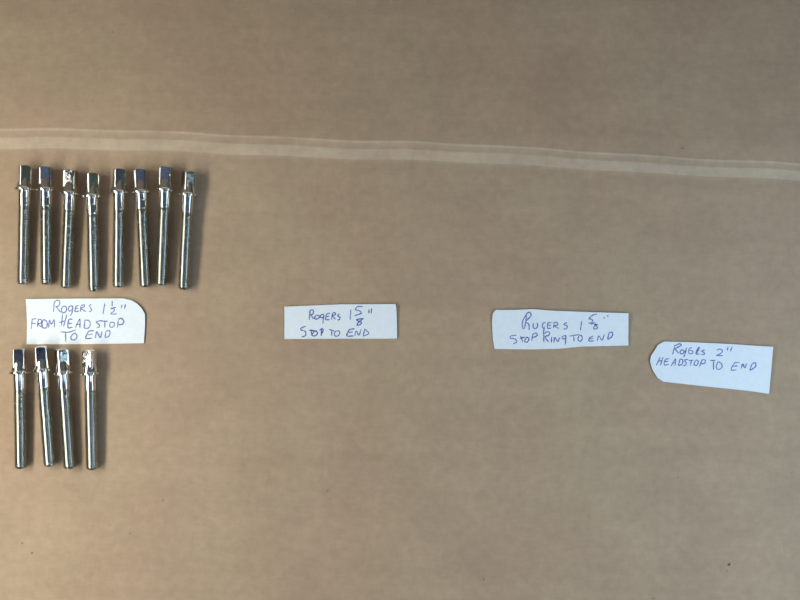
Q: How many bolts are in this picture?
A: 12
